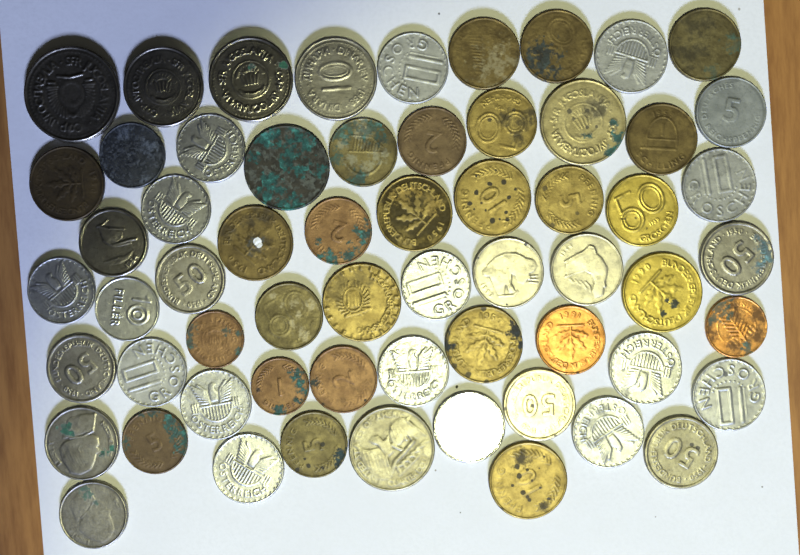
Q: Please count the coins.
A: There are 61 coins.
